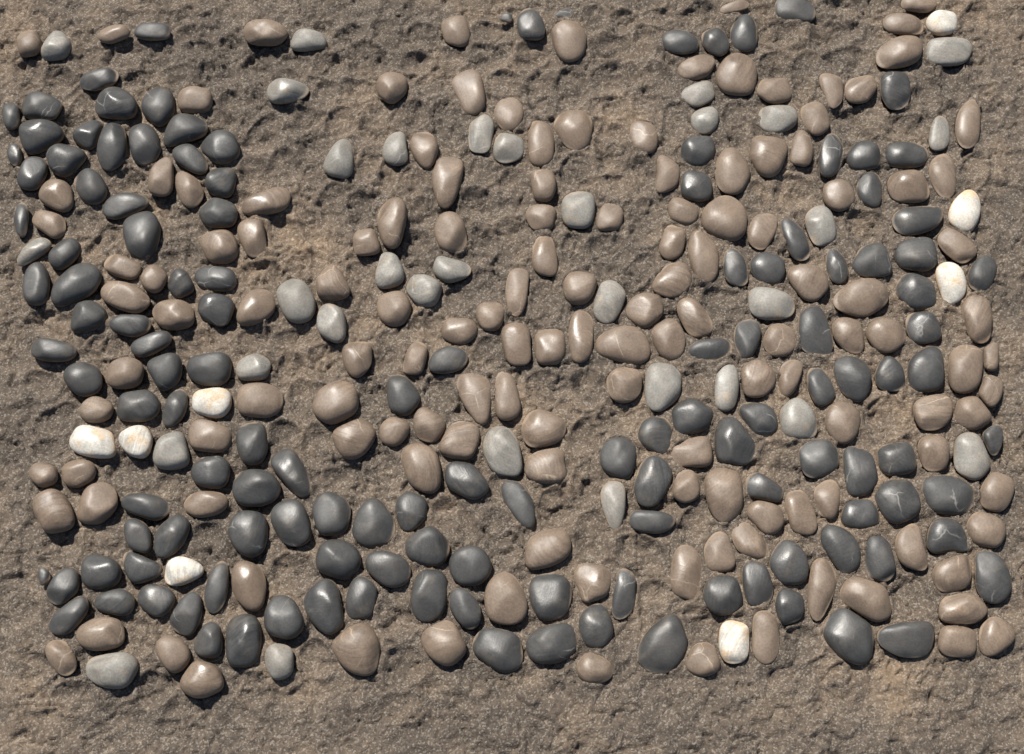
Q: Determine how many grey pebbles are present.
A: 32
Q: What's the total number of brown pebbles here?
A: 139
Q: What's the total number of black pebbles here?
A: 135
